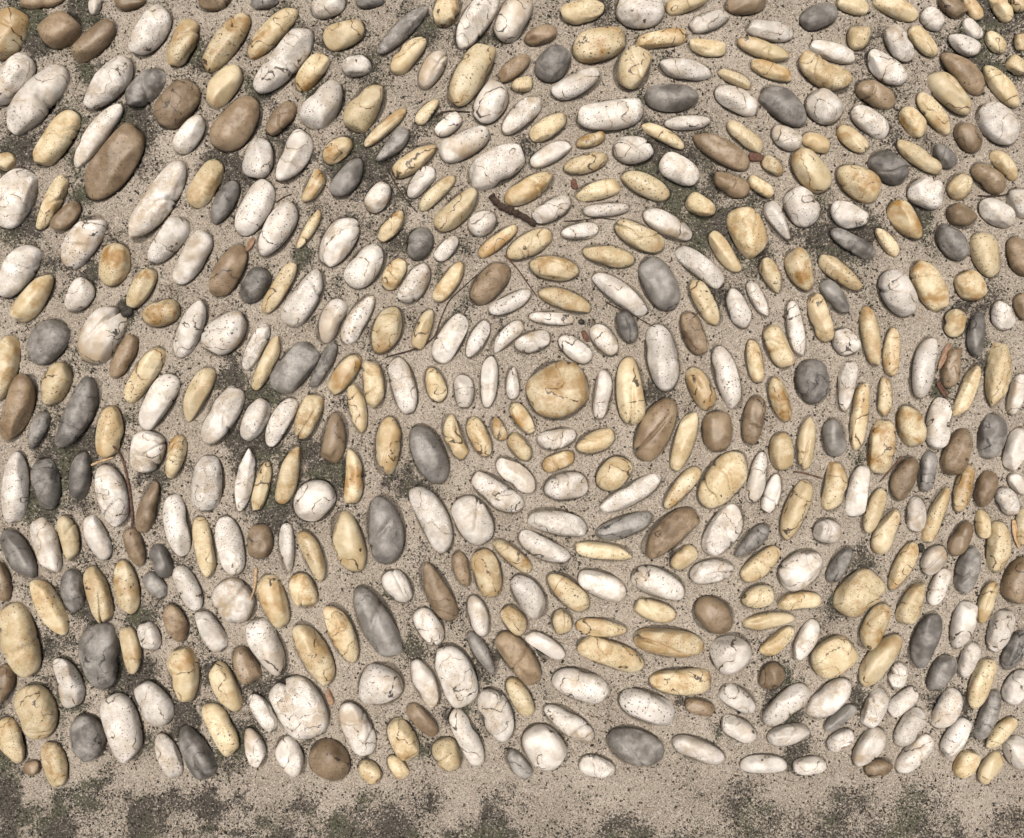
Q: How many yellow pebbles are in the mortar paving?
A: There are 199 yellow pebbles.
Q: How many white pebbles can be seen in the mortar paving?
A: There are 194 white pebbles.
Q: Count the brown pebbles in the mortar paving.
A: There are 56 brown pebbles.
